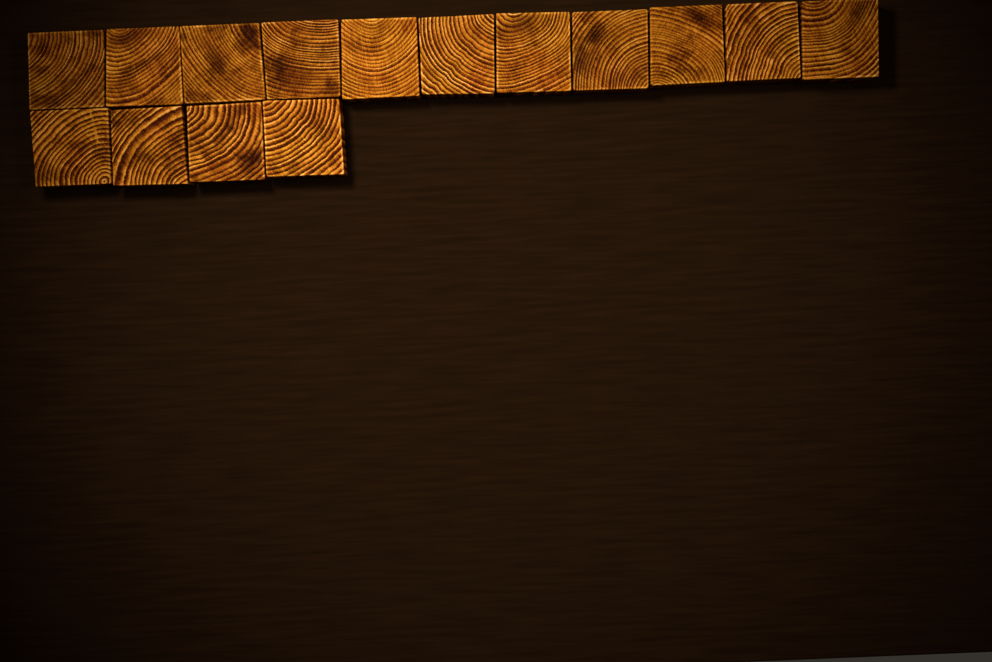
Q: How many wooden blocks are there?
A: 15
